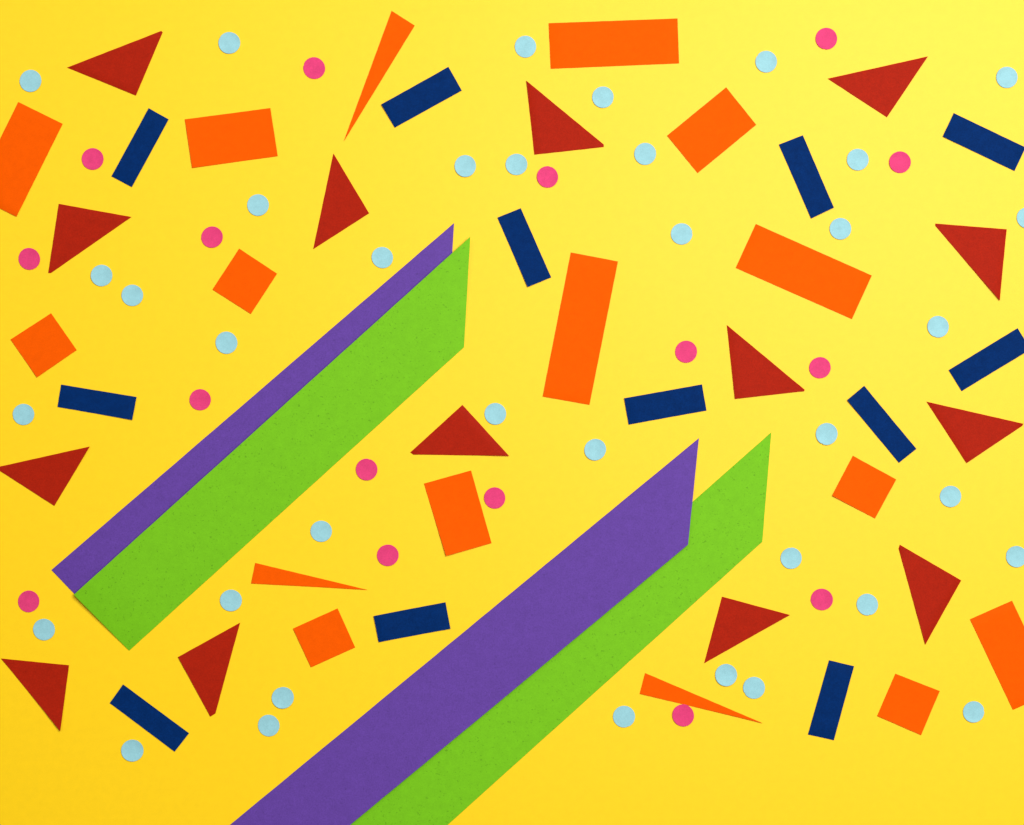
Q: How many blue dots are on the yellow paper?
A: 37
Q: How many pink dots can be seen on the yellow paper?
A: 16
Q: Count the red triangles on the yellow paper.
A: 14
